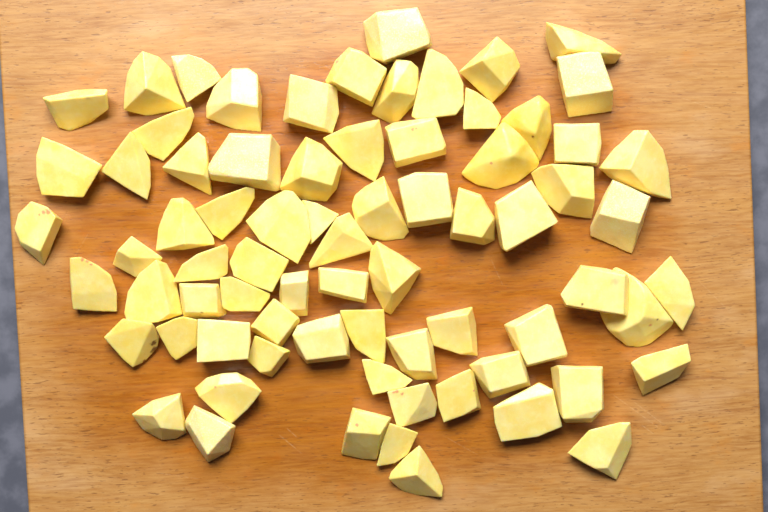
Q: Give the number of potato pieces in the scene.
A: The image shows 74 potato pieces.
